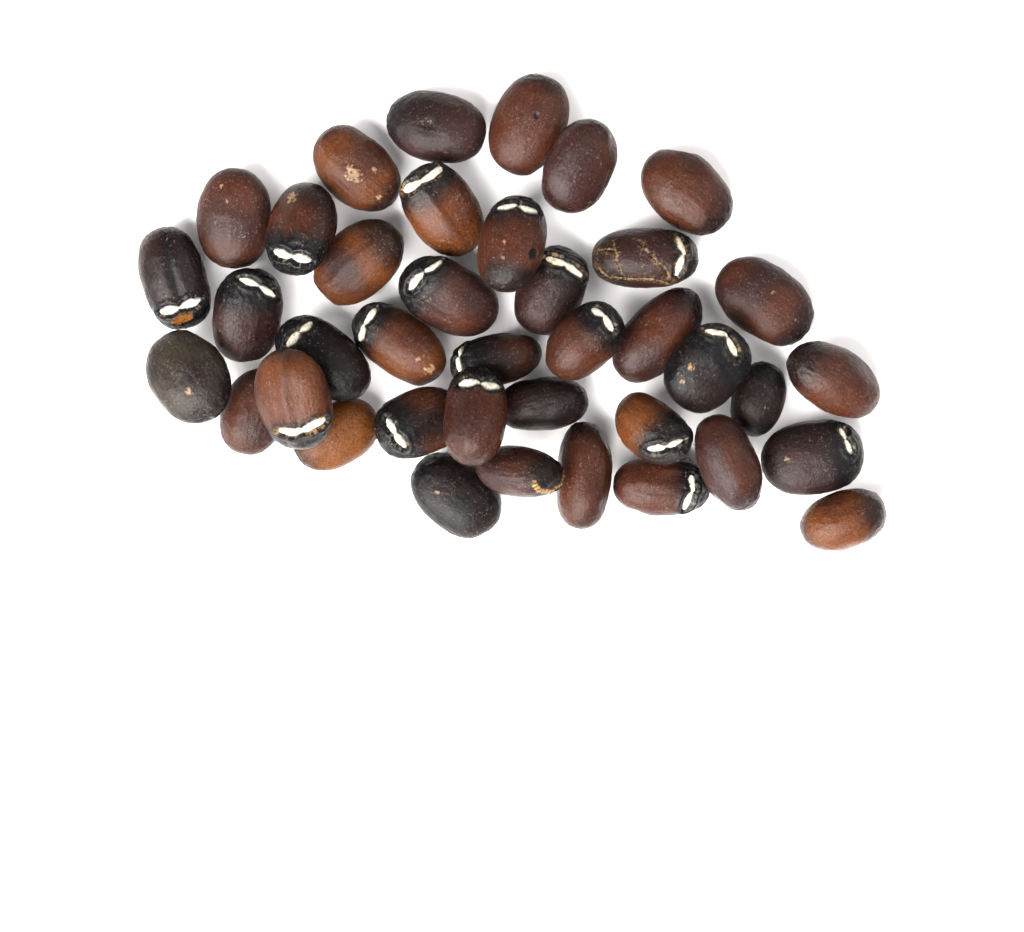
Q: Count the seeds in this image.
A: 39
